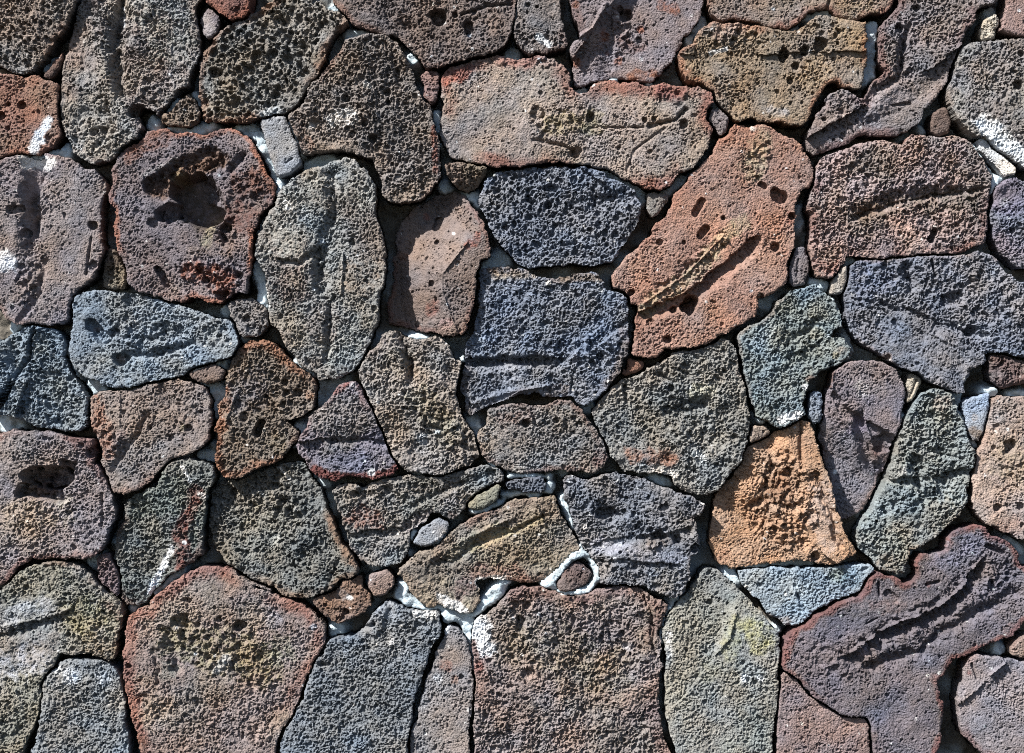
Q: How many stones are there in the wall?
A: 85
